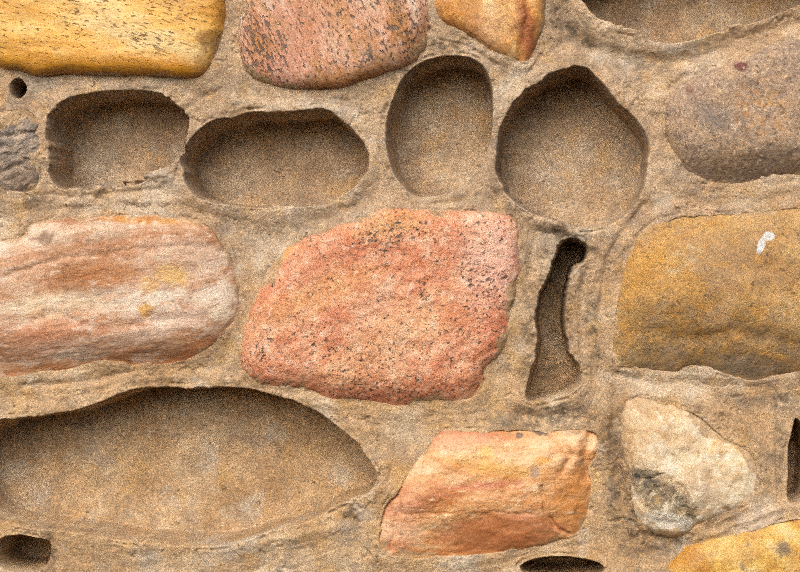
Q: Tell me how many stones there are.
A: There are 11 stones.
